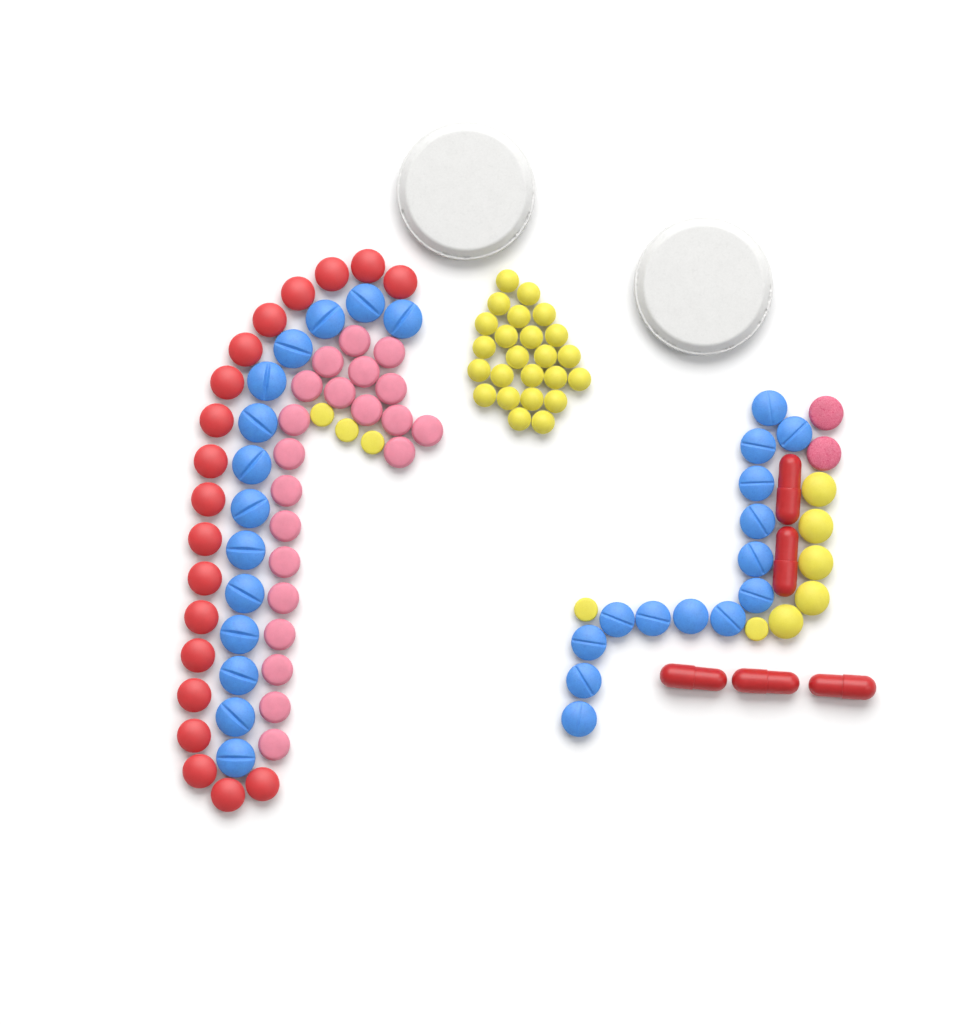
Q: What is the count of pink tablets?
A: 23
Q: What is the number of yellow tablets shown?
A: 34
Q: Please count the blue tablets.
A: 28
